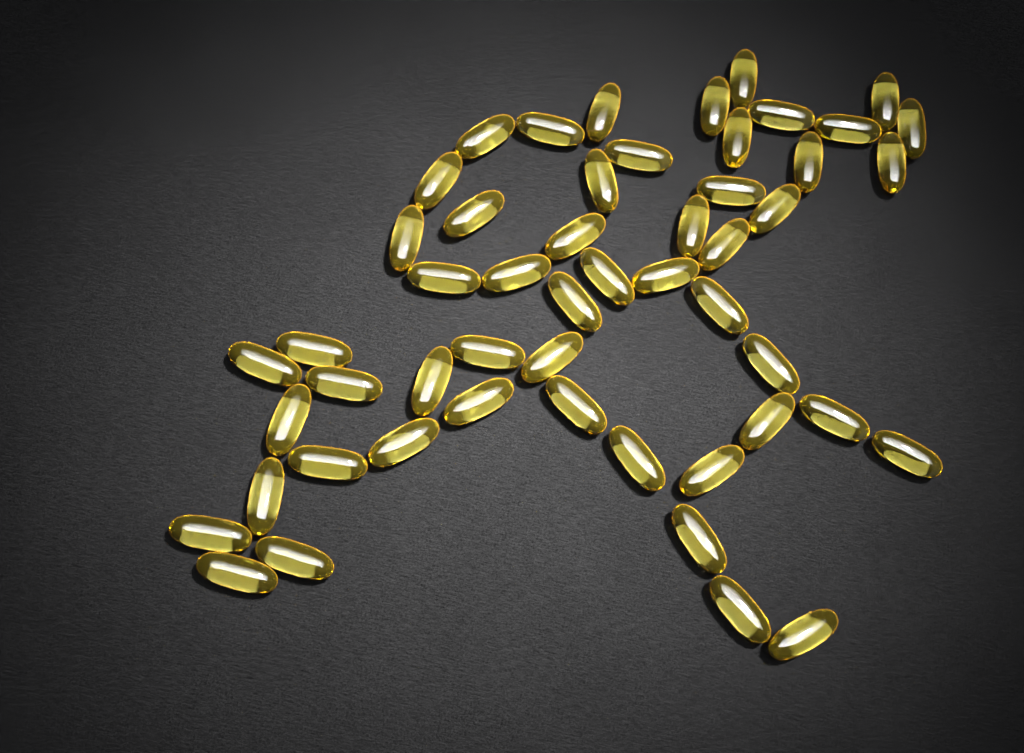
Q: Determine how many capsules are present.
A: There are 52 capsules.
